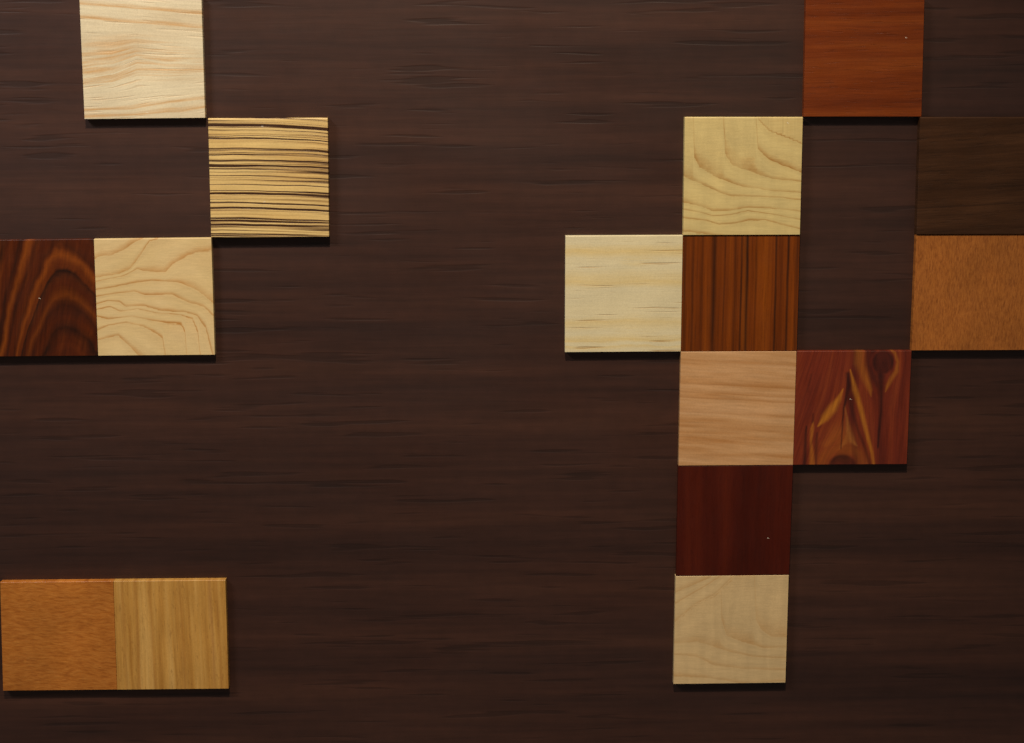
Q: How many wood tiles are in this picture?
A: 16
